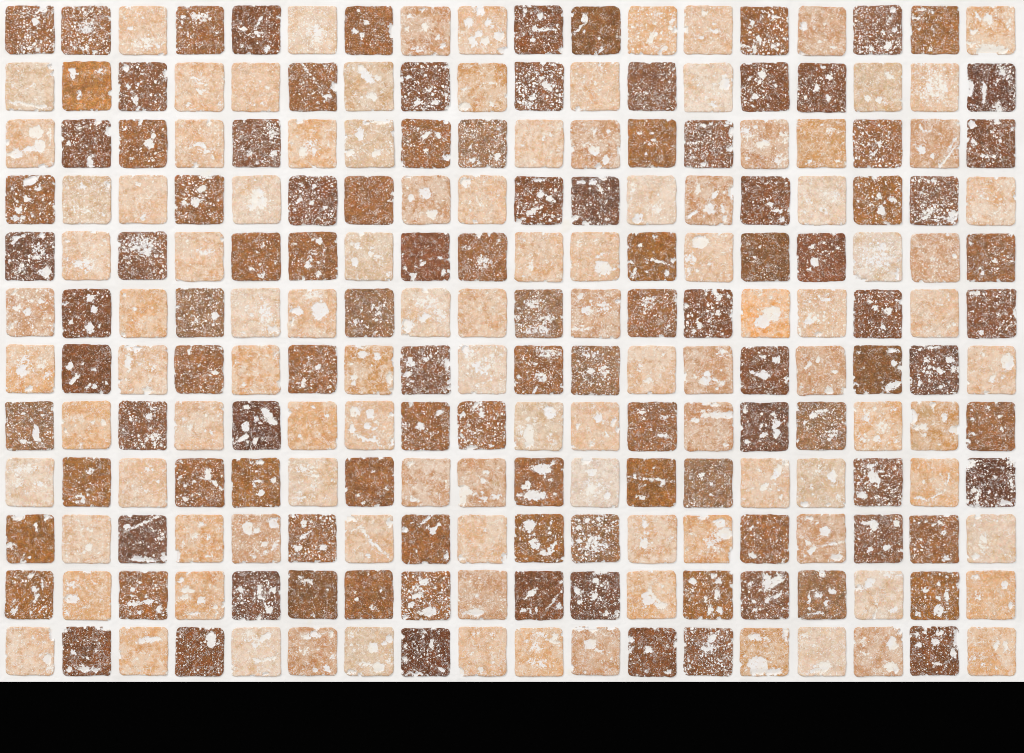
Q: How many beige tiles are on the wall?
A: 107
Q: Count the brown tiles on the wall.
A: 109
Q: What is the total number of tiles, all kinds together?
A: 216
